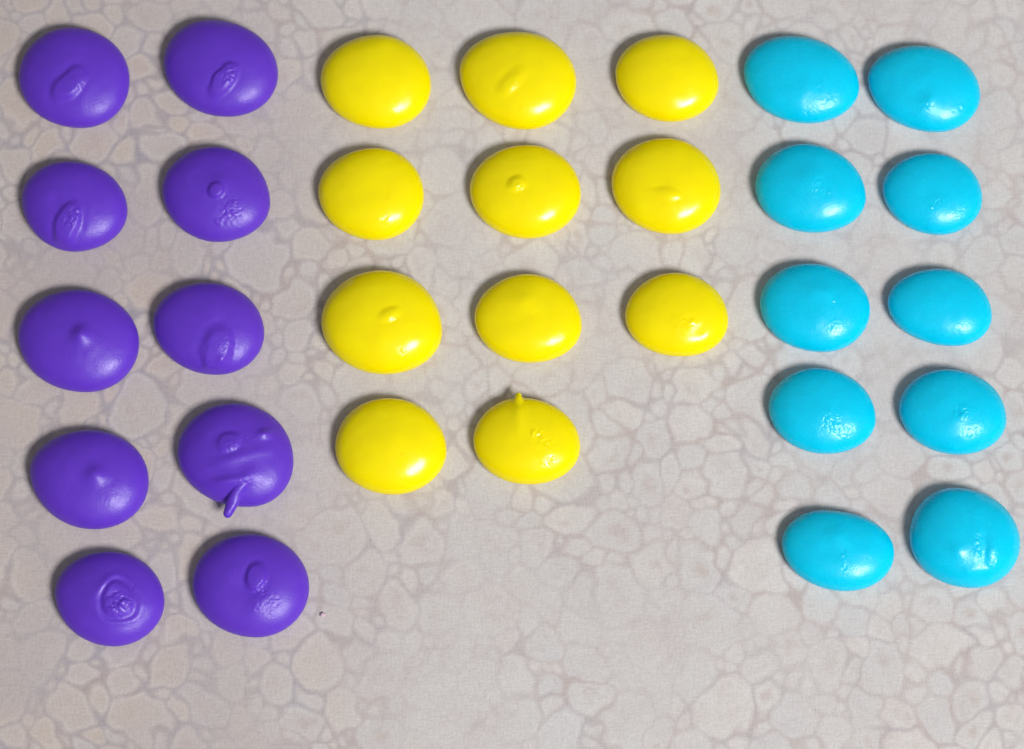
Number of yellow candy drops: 11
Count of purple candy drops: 10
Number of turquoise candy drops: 10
